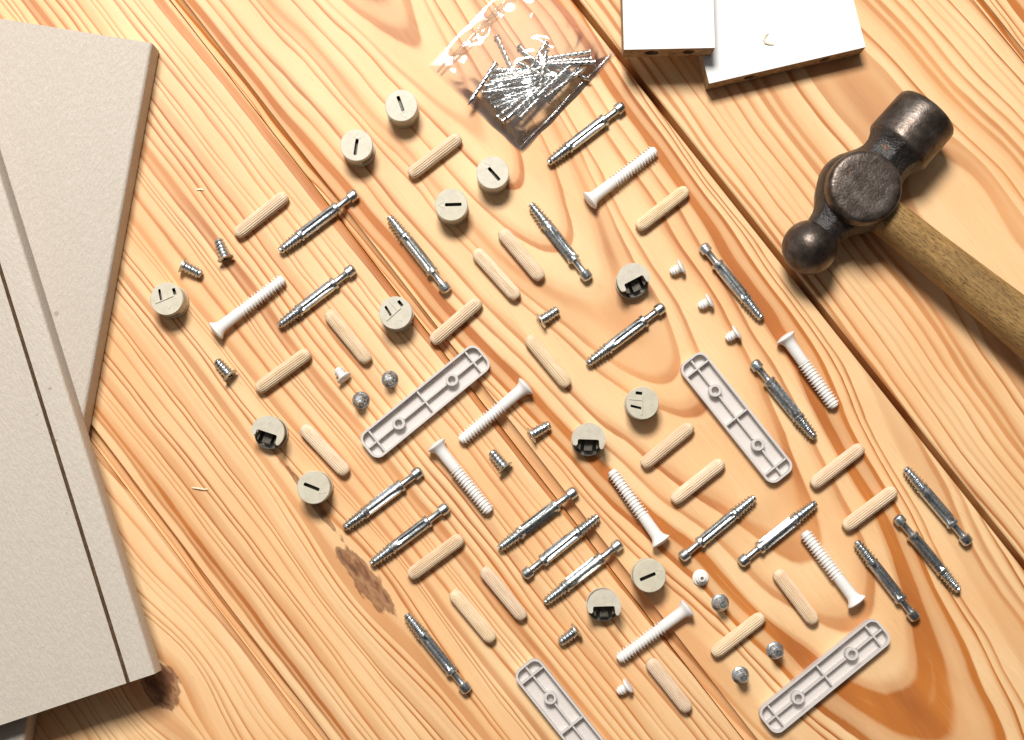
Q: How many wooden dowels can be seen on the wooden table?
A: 20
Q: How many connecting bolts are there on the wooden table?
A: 19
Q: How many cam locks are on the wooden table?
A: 13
